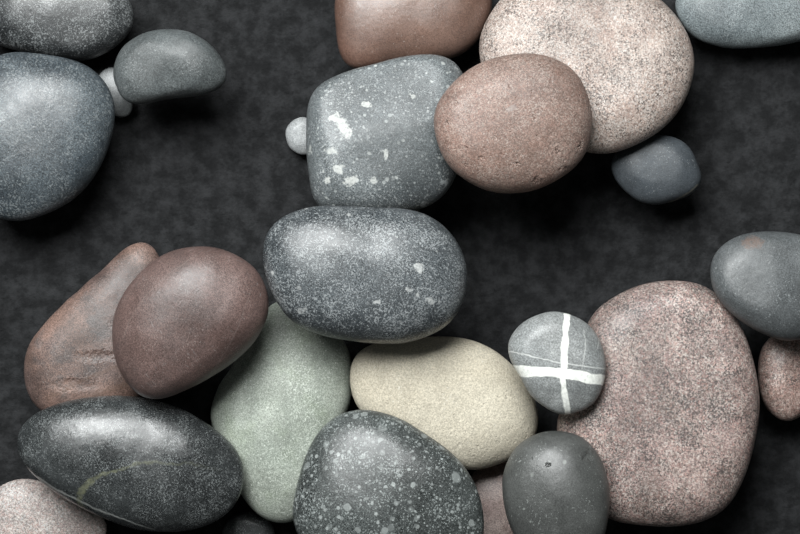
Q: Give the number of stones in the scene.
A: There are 26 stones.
